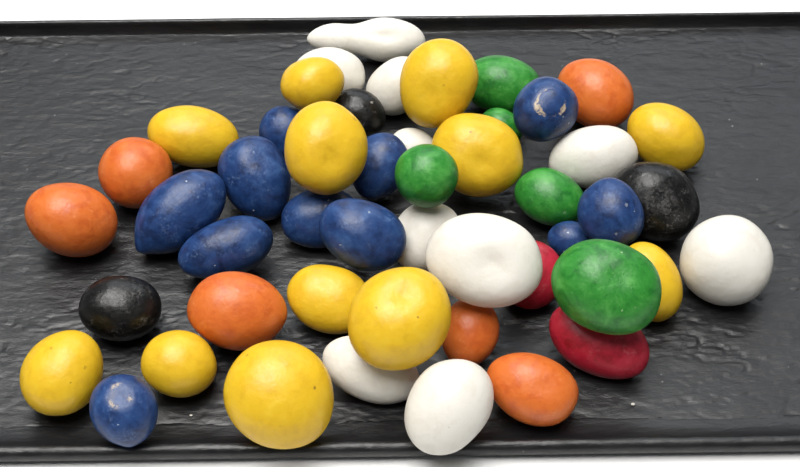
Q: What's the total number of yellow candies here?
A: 12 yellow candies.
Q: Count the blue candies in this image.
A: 11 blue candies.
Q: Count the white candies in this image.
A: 10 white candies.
